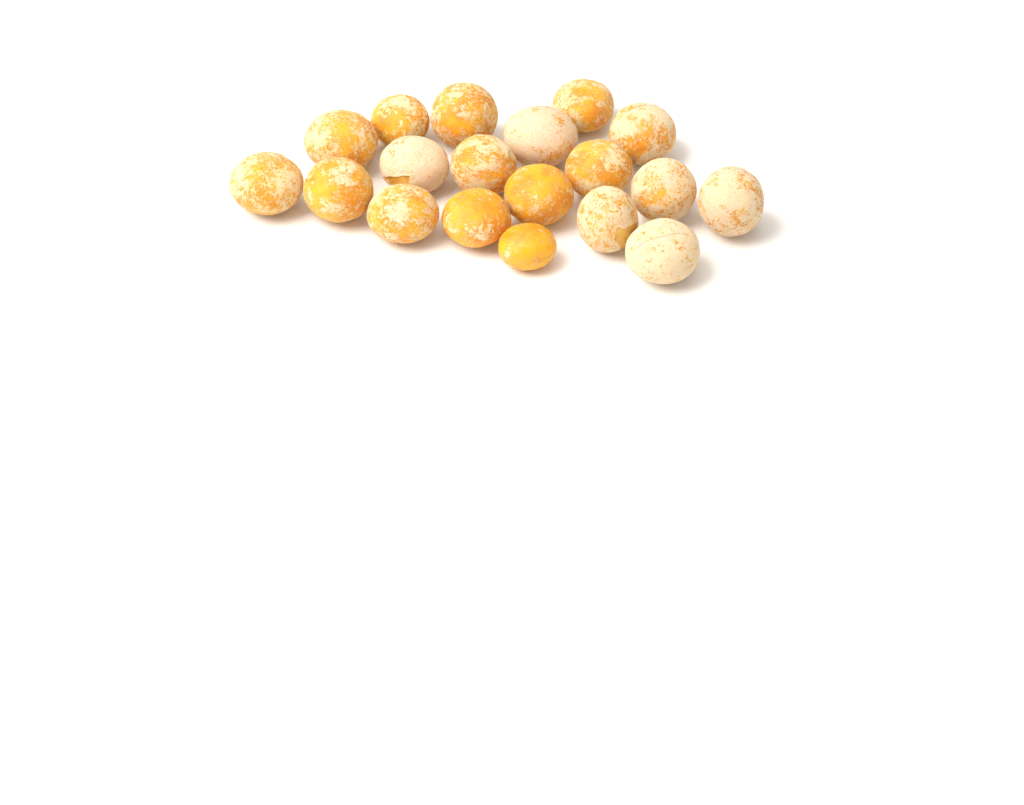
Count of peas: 19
